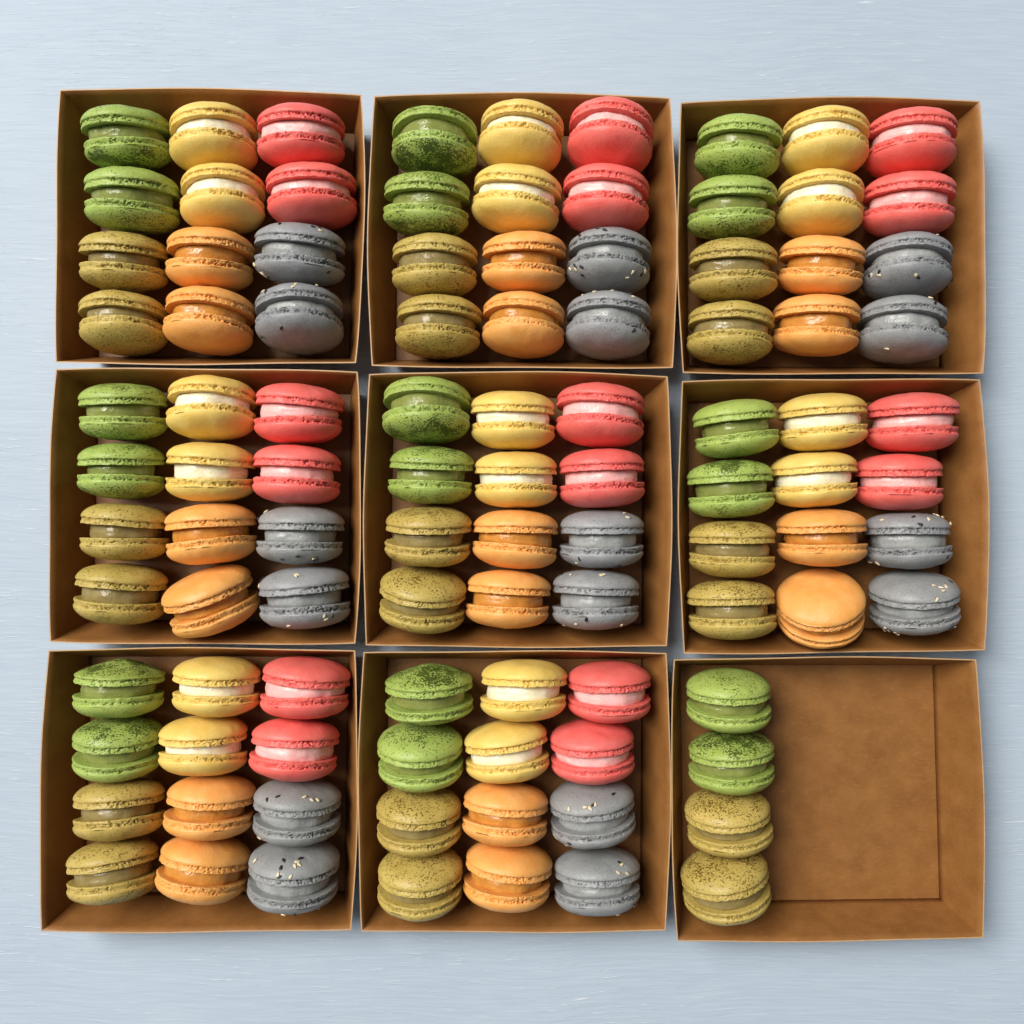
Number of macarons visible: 100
